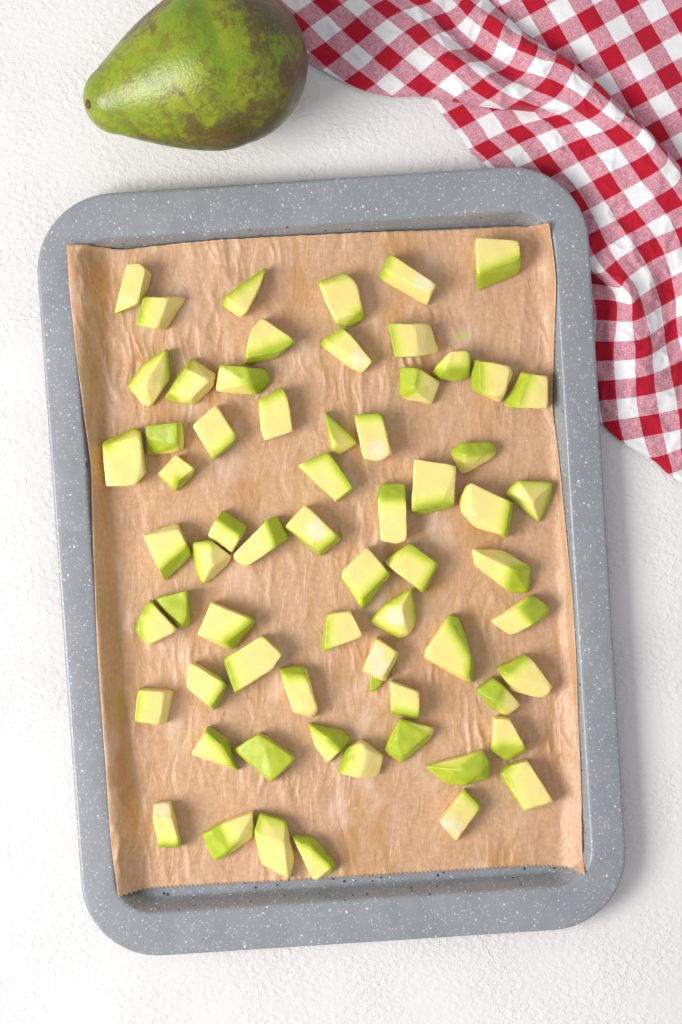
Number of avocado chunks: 65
